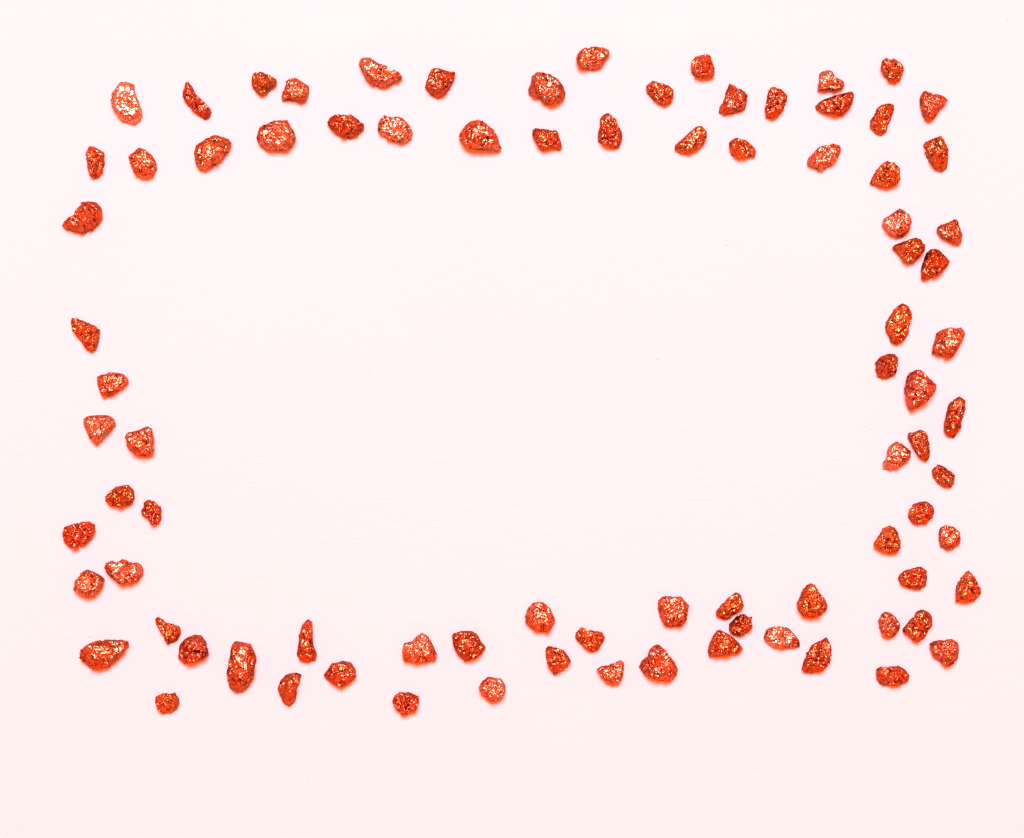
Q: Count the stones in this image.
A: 86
